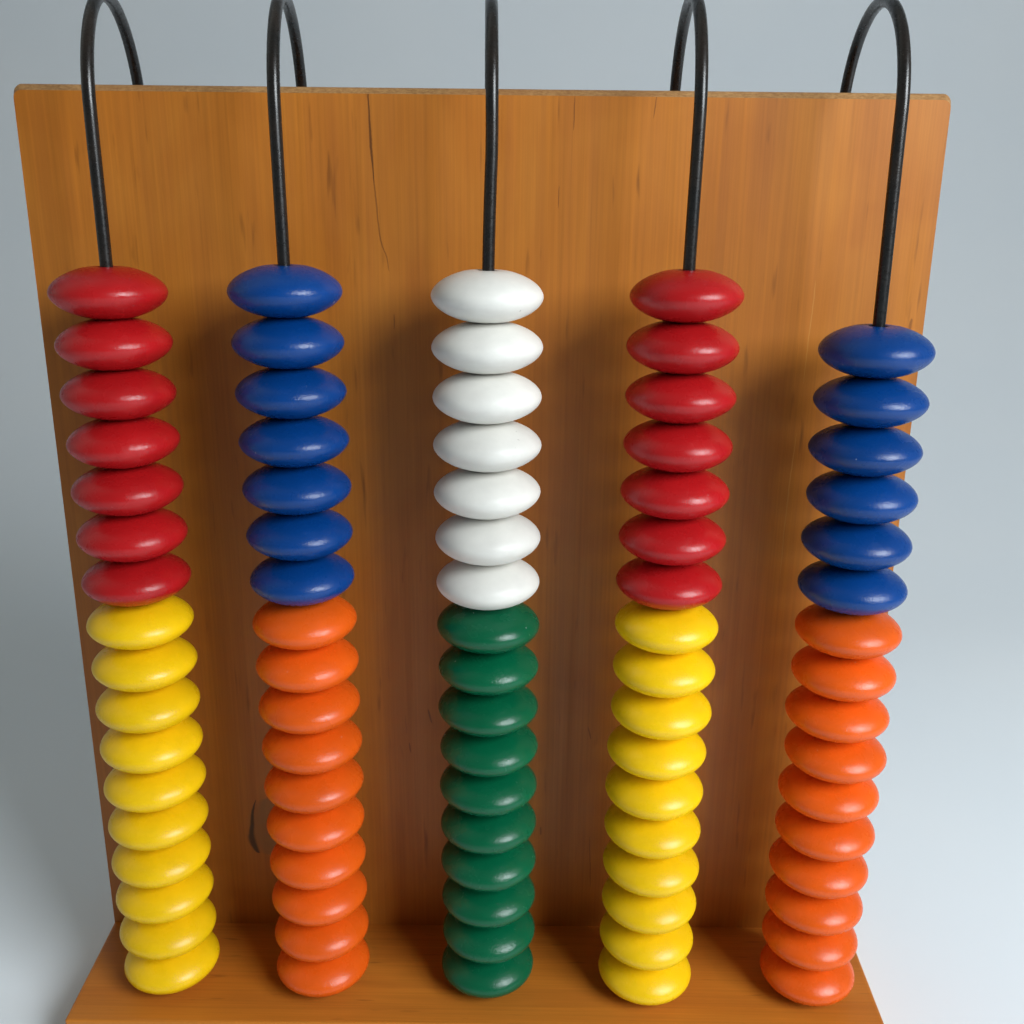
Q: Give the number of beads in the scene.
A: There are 84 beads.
